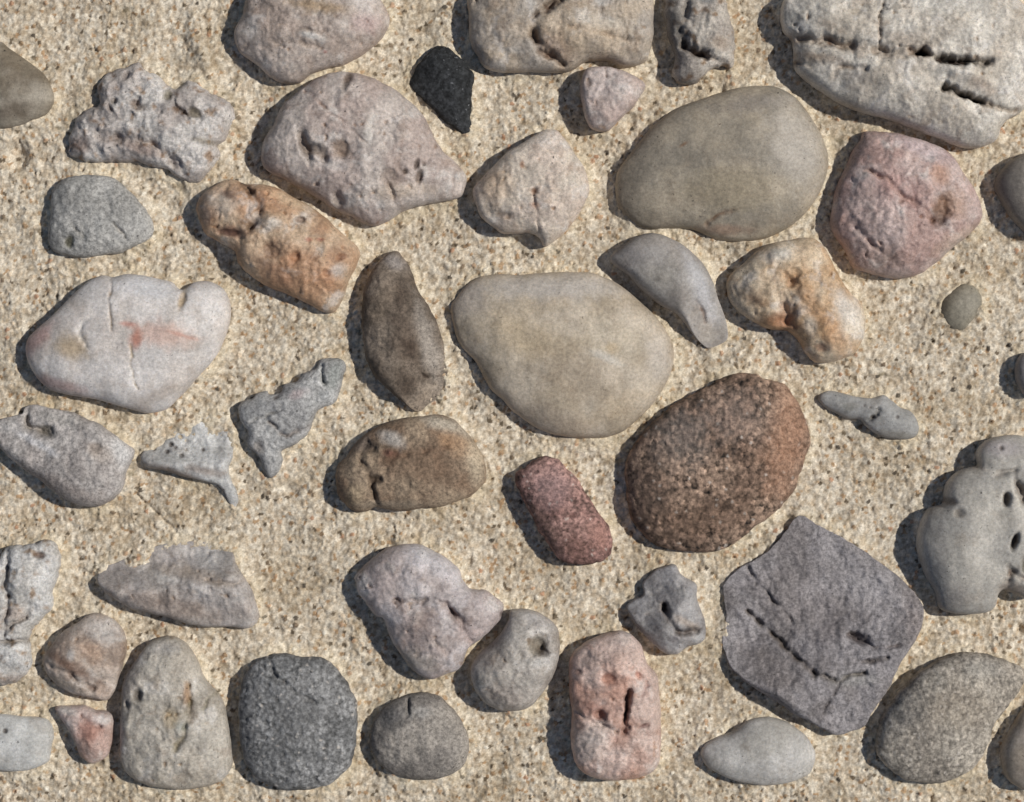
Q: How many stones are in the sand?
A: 46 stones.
